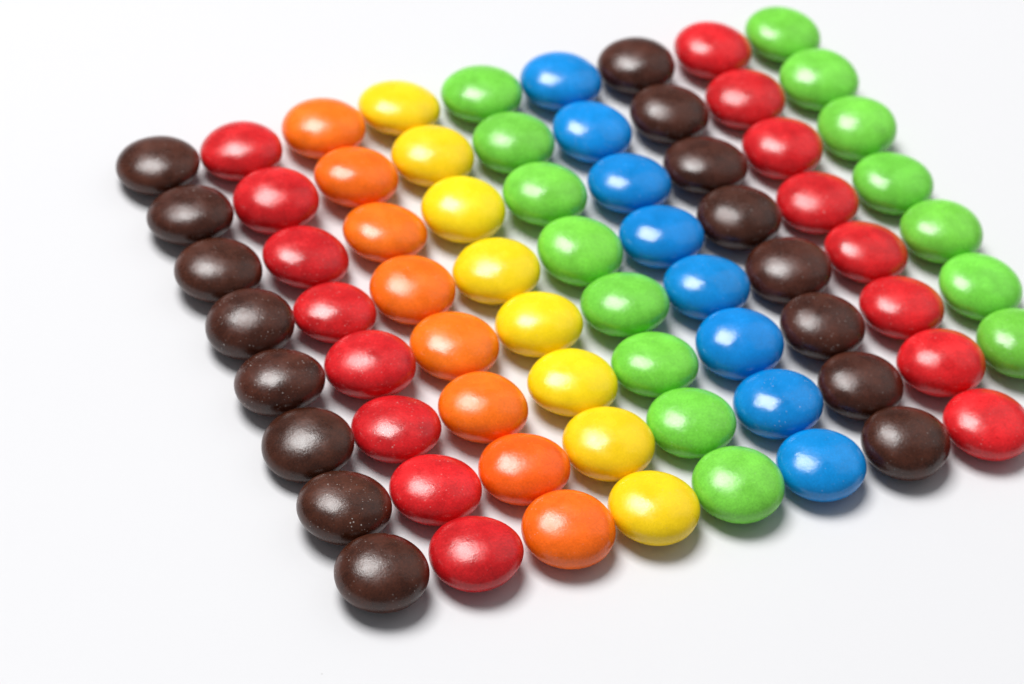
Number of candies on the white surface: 71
